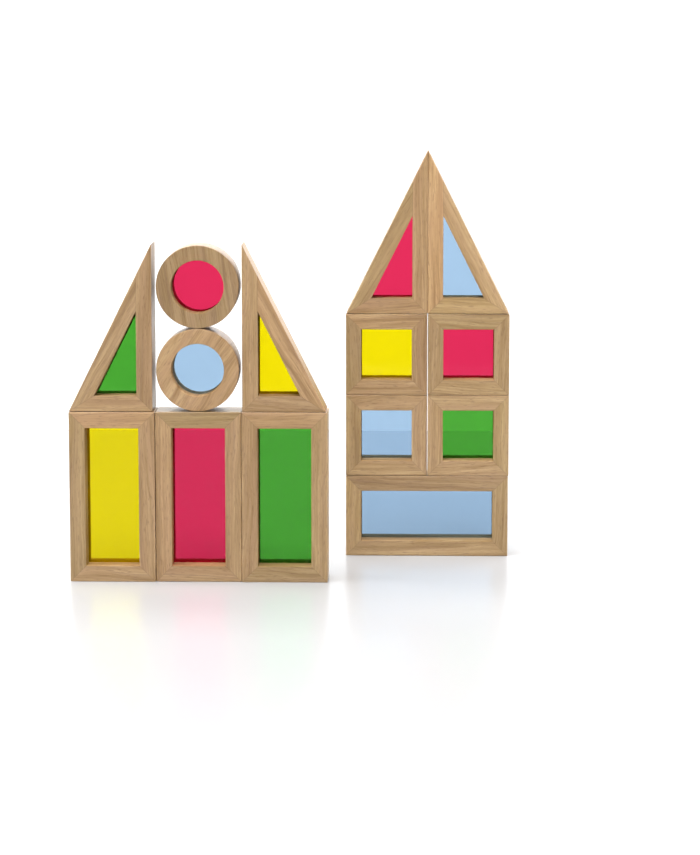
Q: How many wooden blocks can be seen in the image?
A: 14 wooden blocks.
